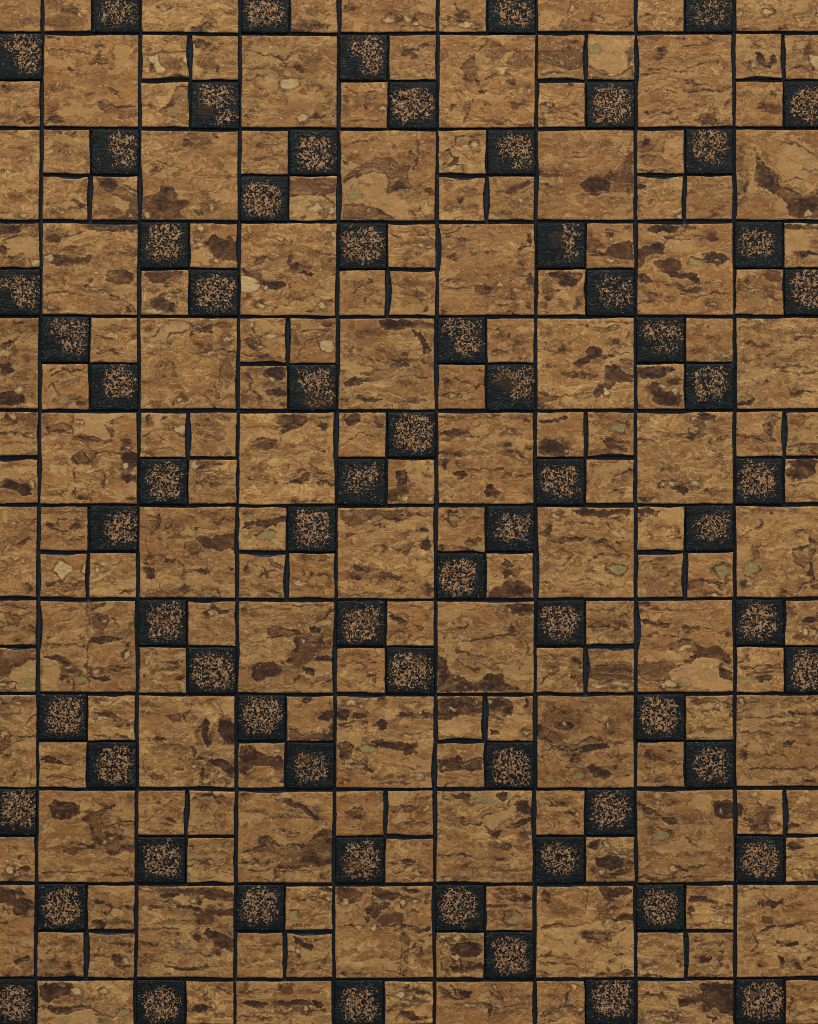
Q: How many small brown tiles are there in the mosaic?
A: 117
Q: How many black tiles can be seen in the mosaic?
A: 70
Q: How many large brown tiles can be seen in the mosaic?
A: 54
